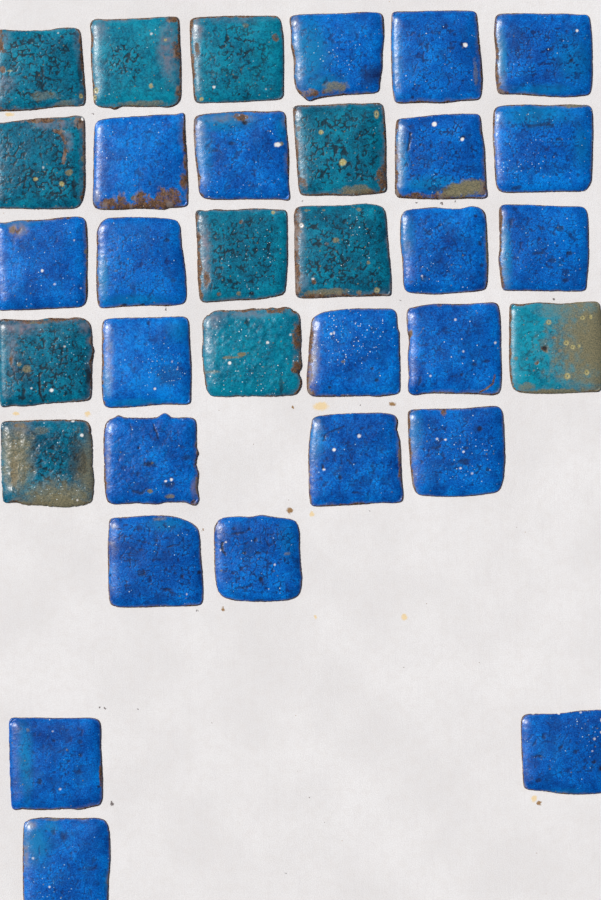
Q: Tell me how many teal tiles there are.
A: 11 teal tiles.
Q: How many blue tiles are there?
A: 22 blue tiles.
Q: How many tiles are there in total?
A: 33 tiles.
